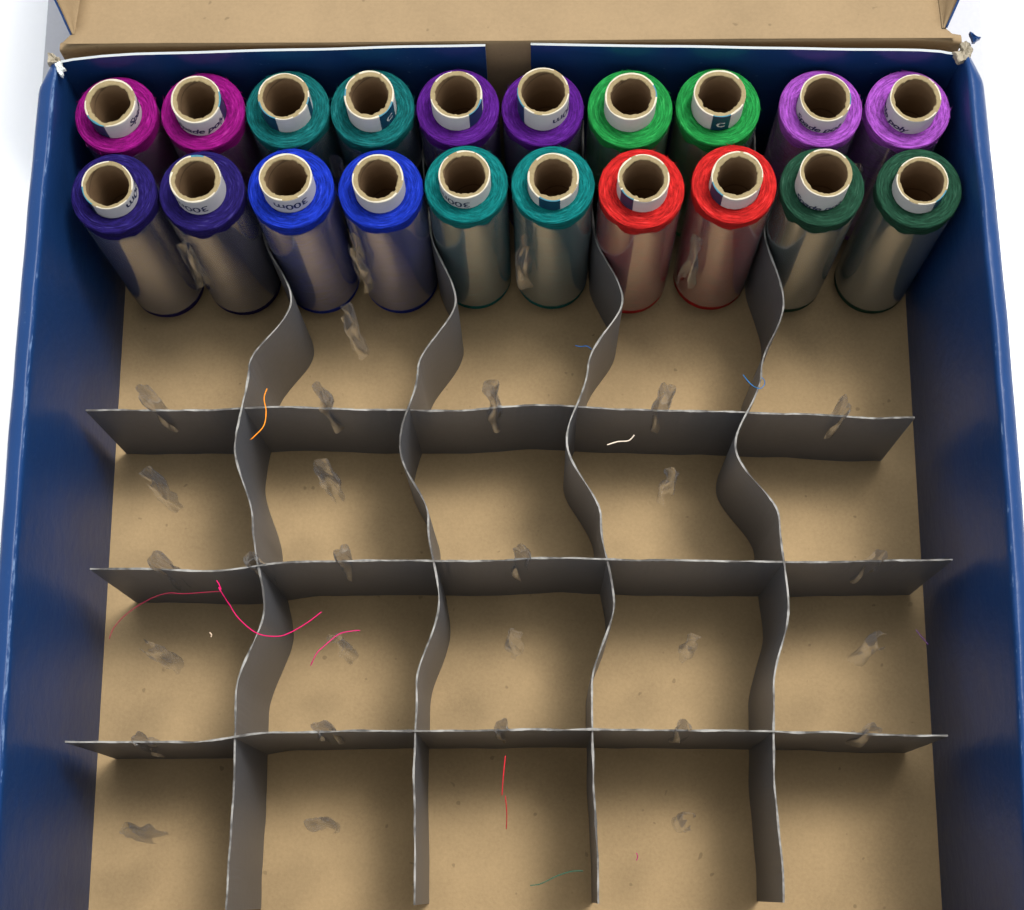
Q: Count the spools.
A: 20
